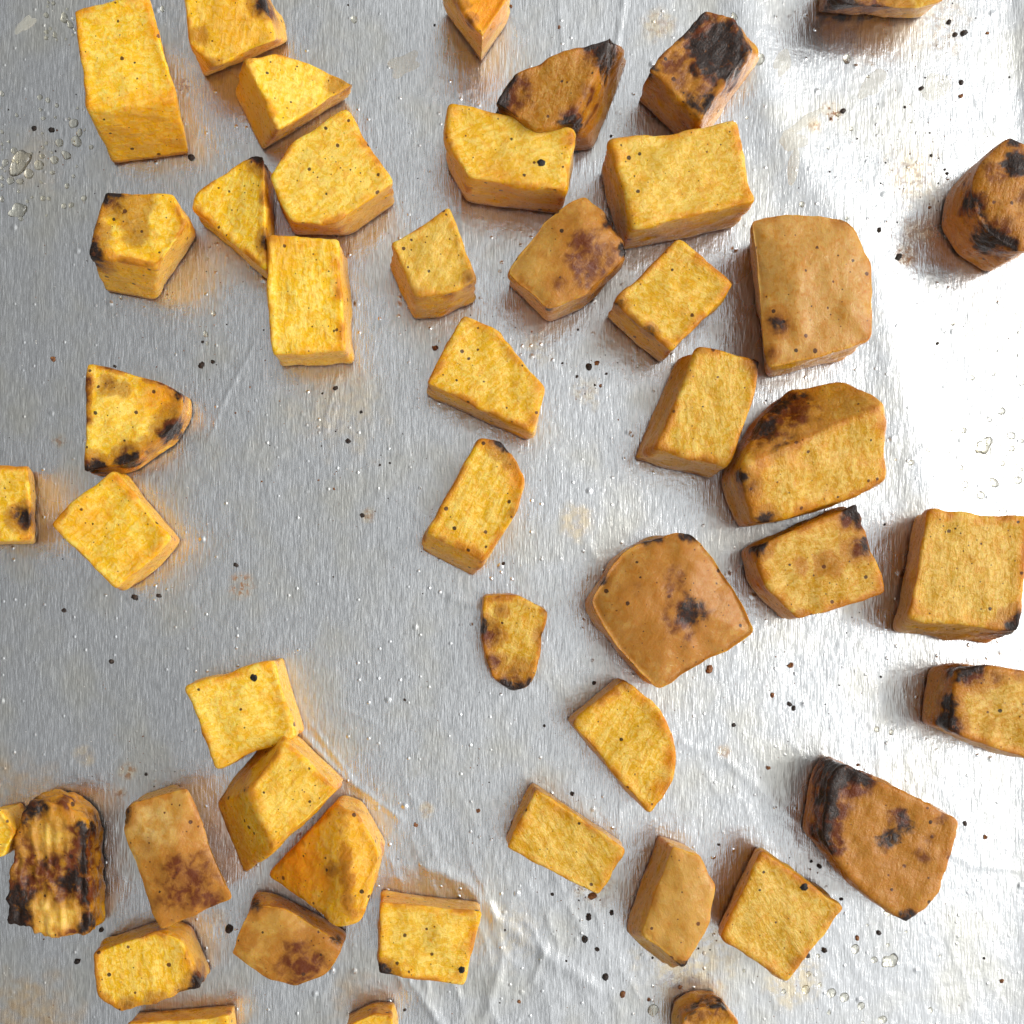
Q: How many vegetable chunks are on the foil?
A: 47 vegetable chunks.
